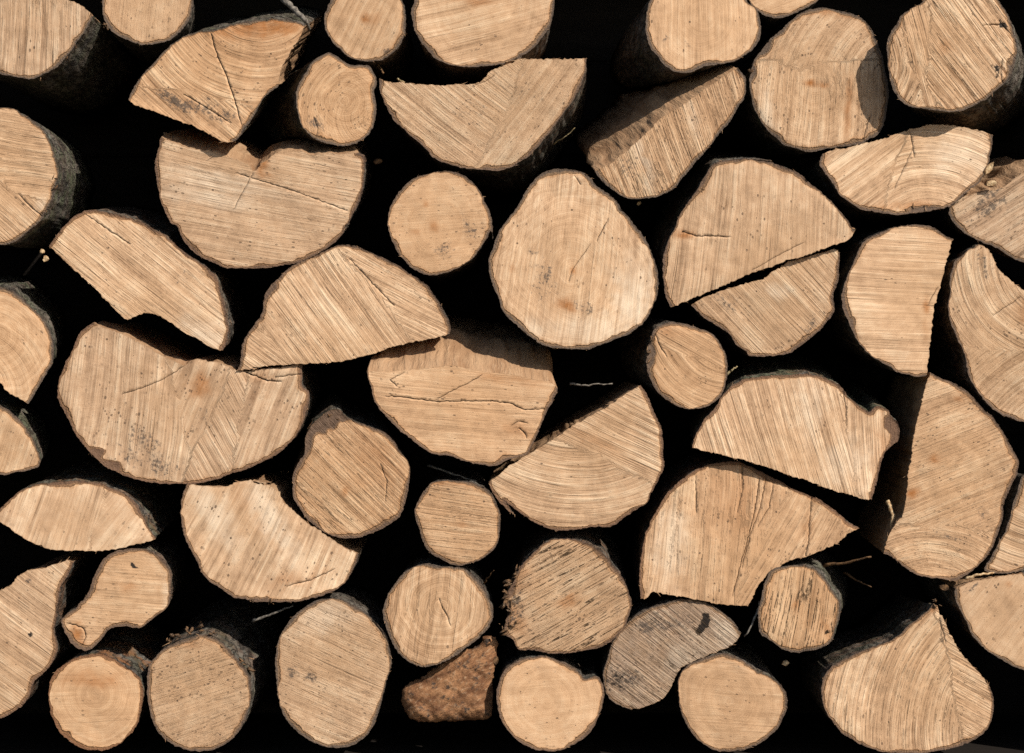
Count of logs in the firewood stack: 51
